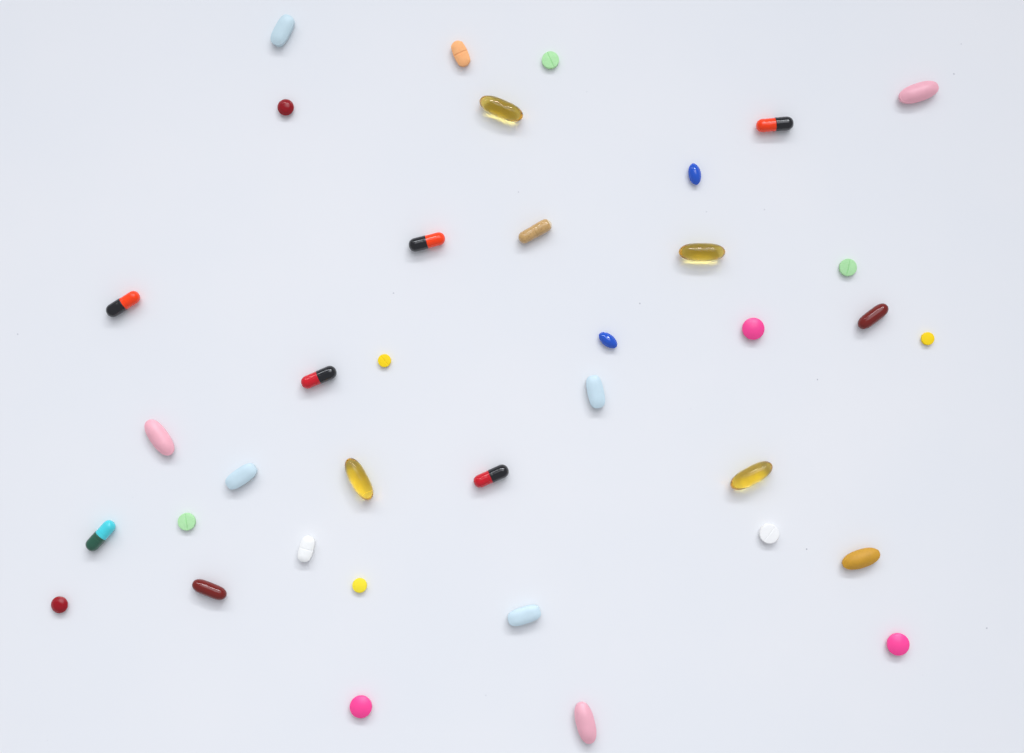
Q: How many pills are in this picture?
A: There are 37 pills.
